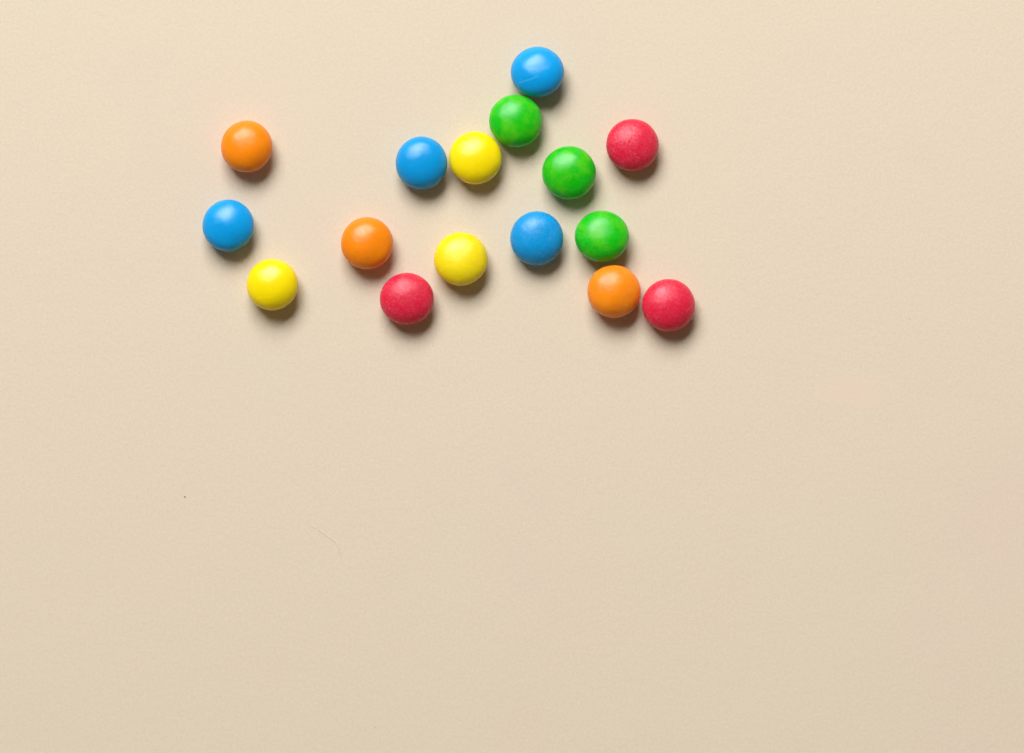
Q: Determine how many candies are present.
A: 16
